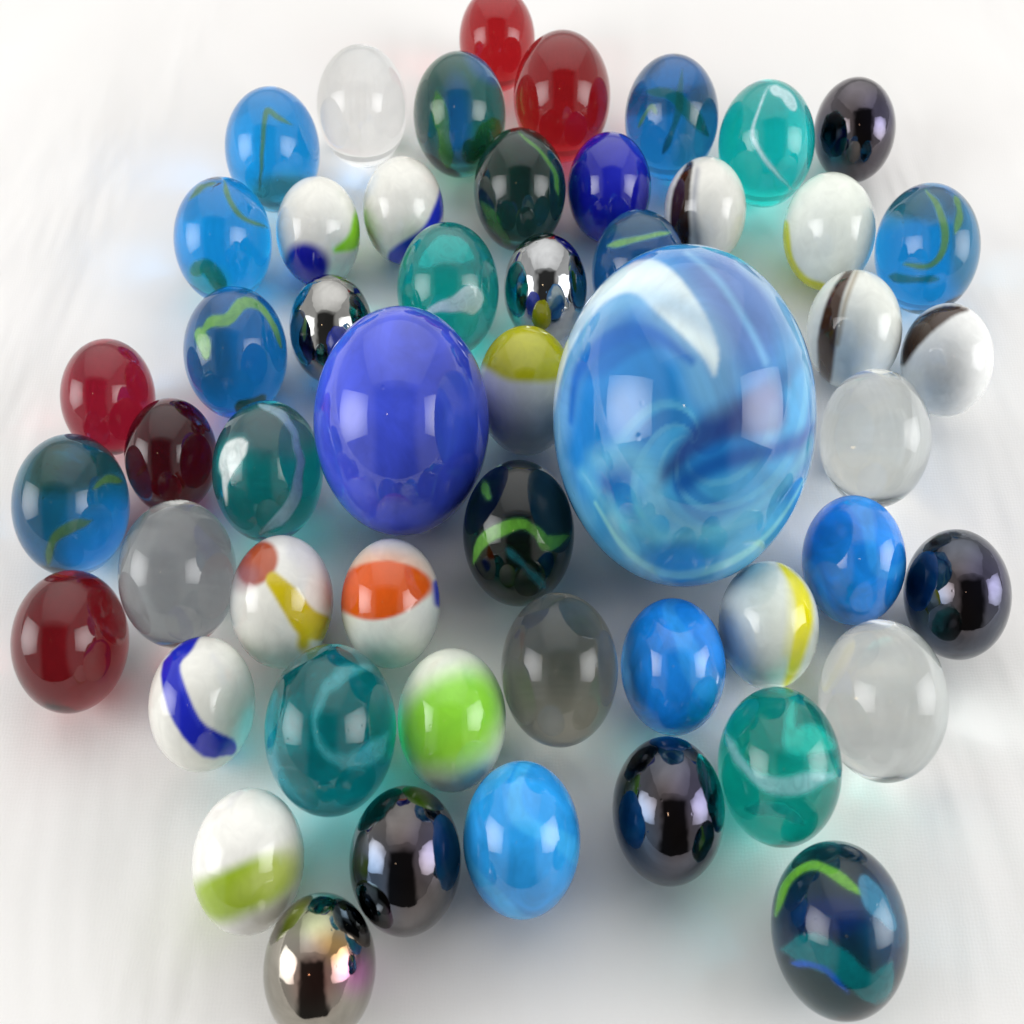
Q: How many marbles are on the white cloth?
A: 52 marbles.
